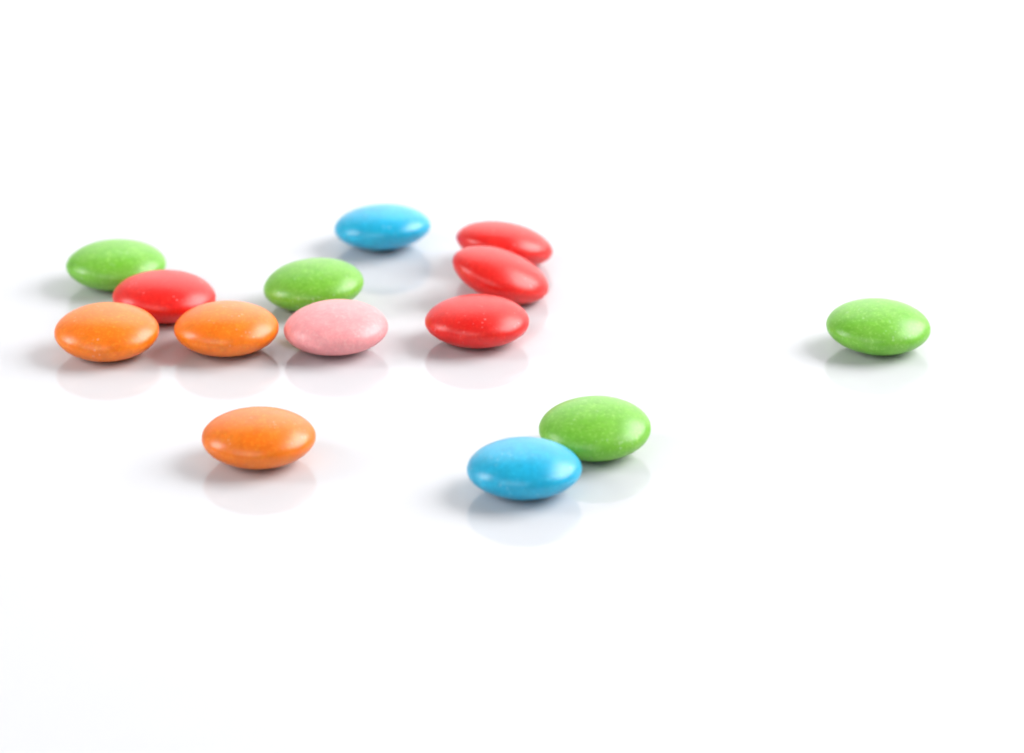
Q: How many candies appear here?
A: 14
